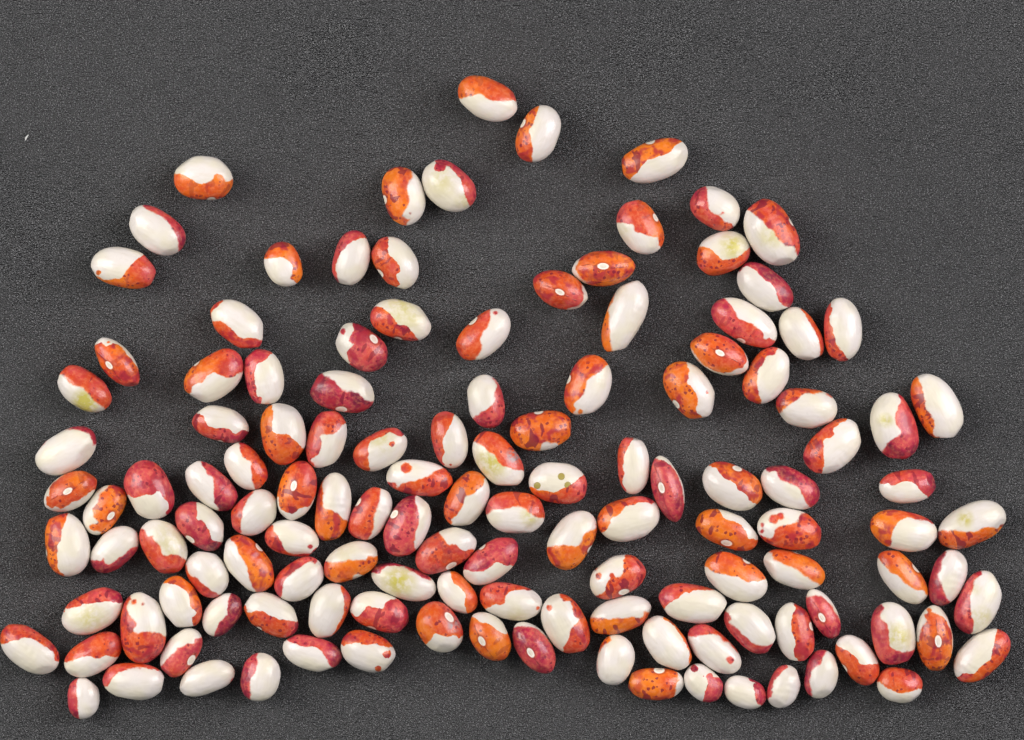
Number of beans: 131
